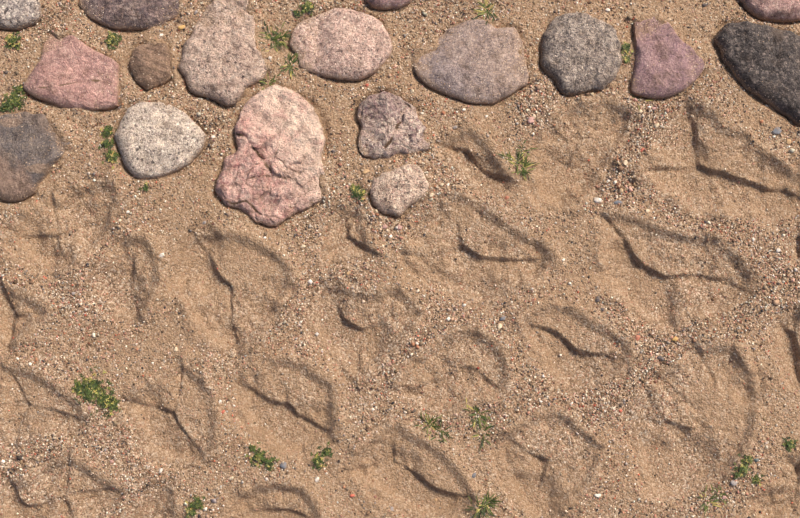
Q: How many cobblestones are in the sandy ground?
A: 17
